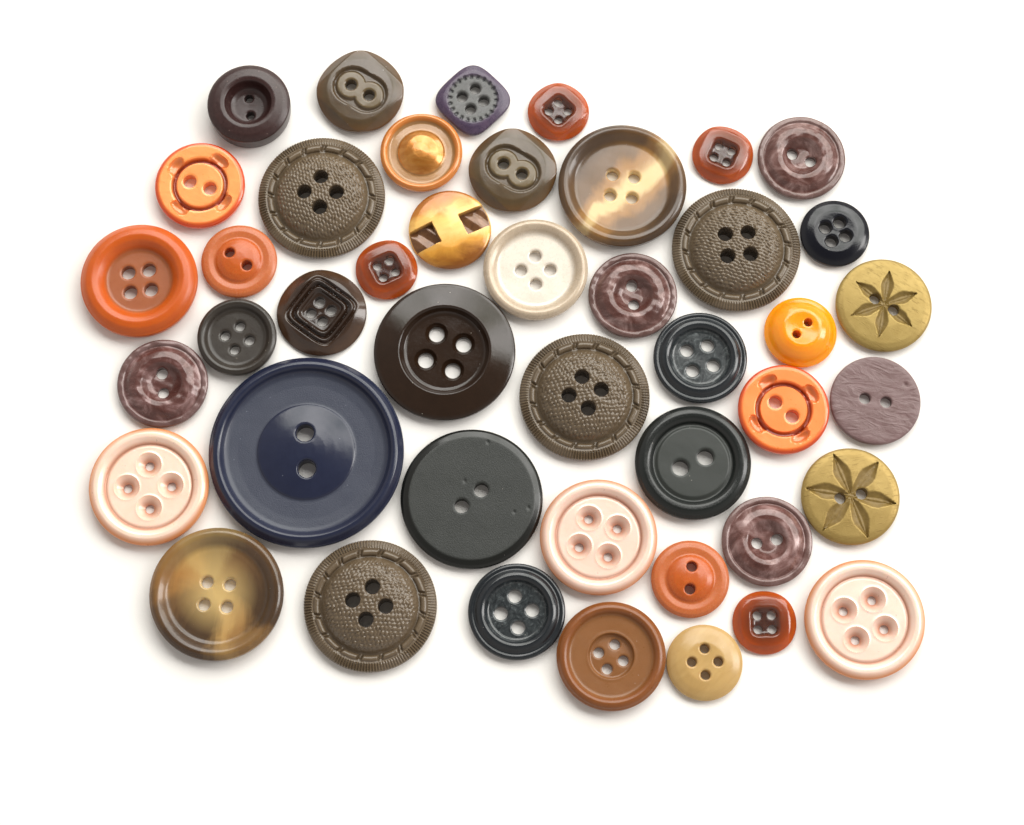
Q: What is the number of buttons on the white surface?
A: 44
